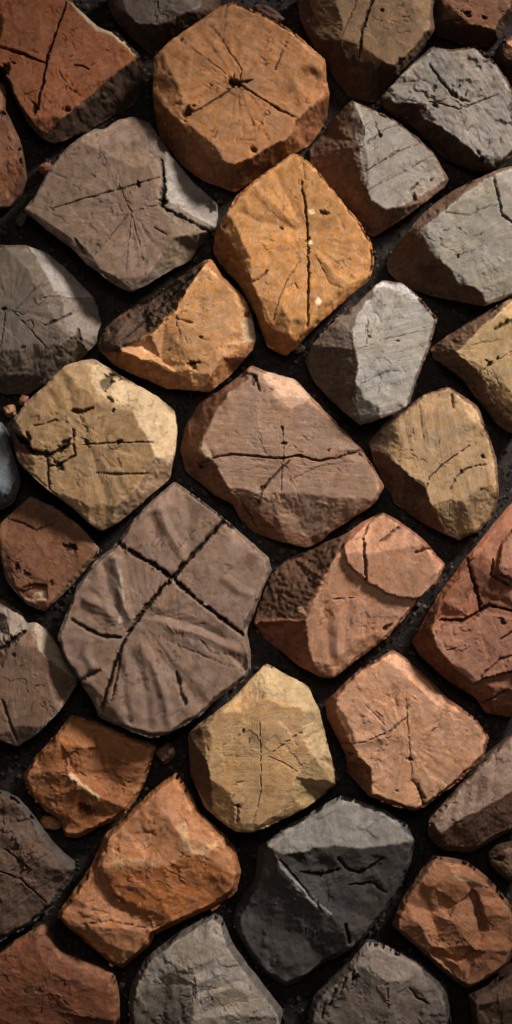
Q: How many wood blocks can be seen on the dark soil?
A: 38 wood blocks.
